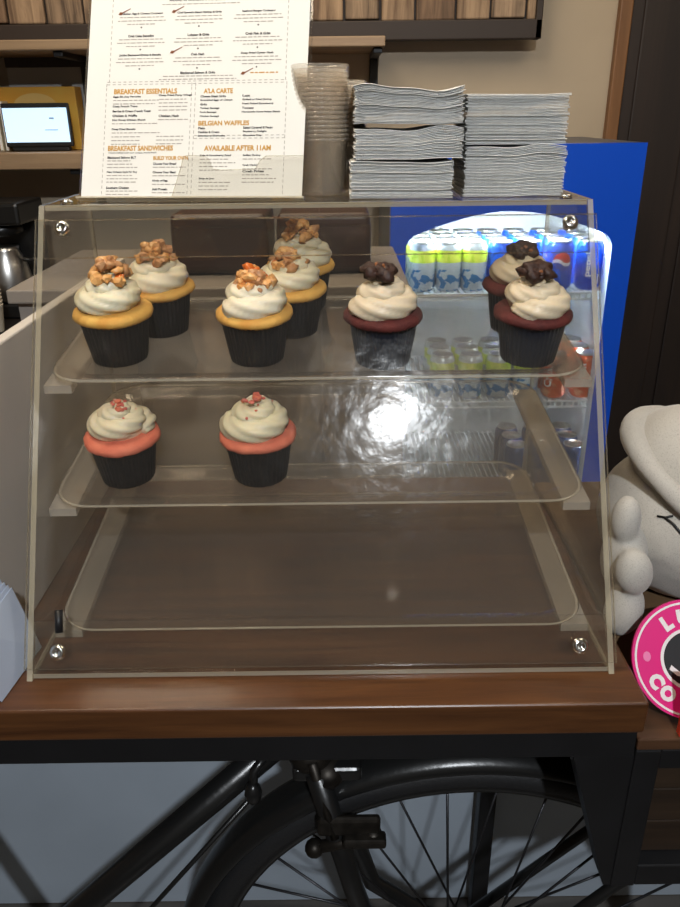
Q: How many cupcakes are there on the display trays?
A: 10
